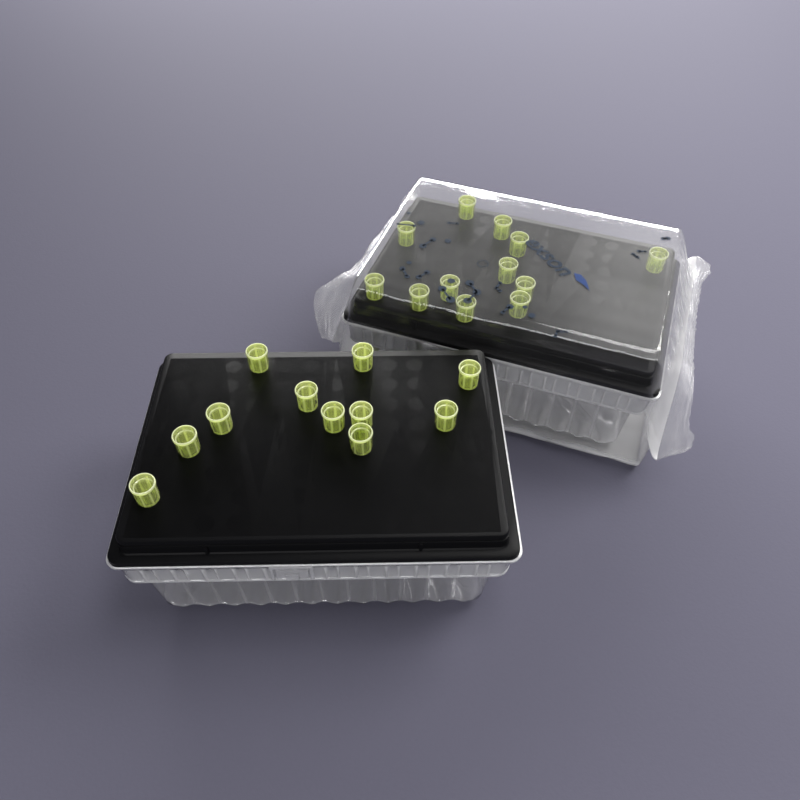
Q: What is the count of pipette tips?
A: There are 23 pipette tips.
